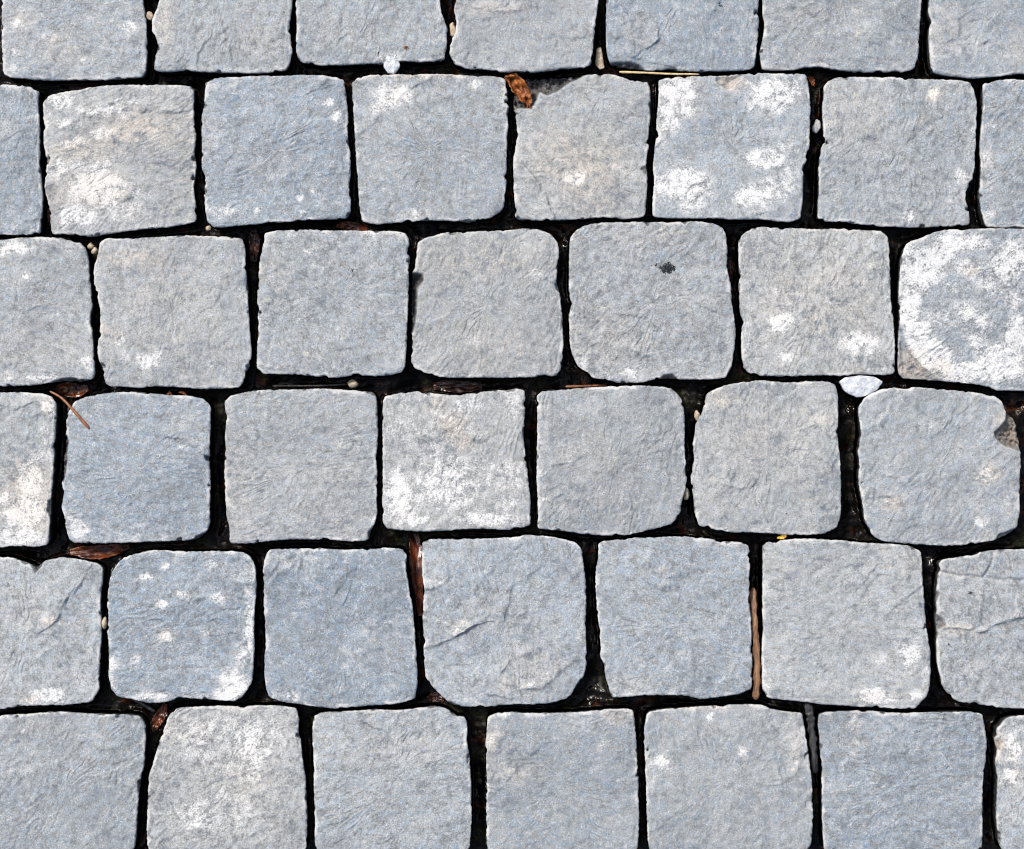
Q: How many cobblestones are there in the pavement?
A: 43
